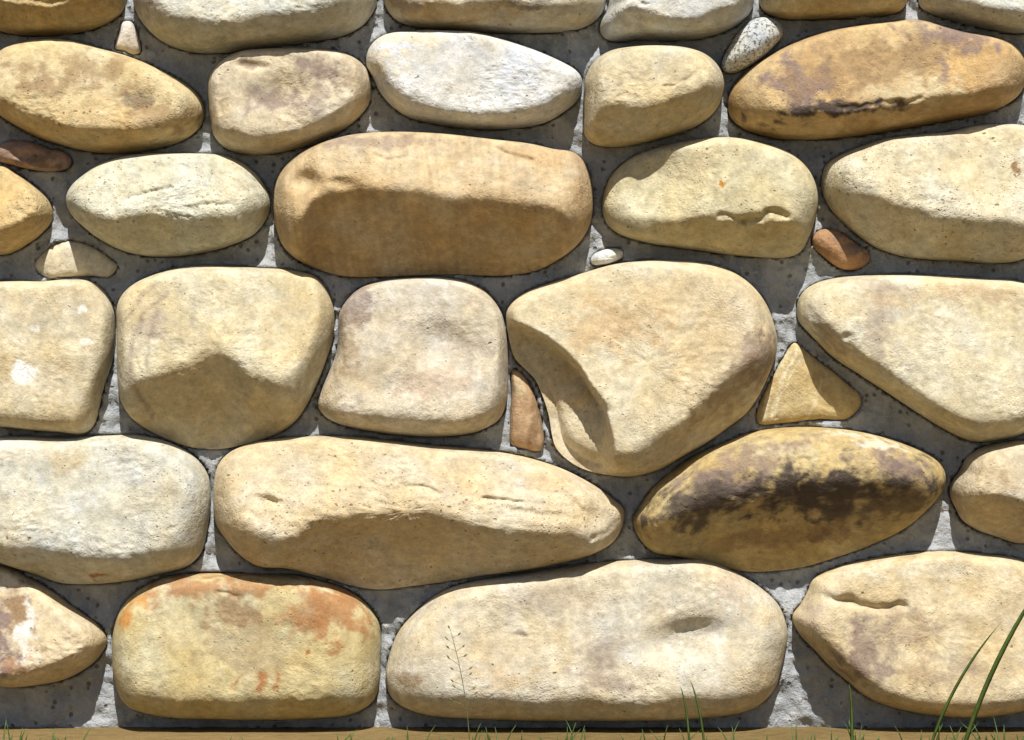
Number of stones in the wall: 37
